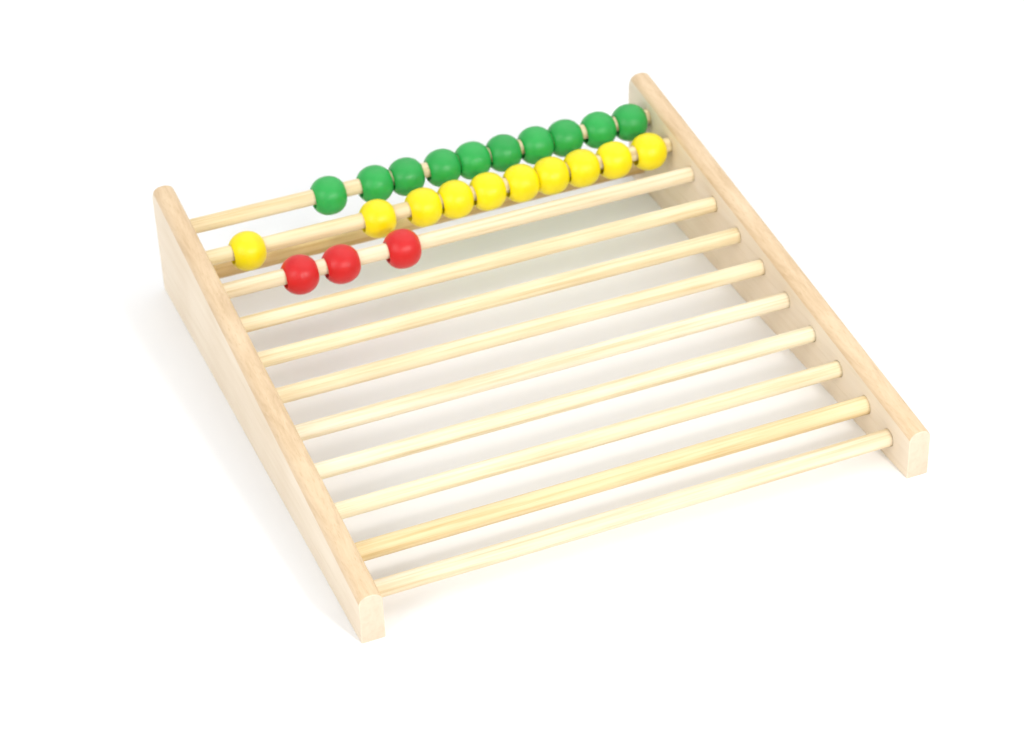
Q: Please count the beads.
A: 23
